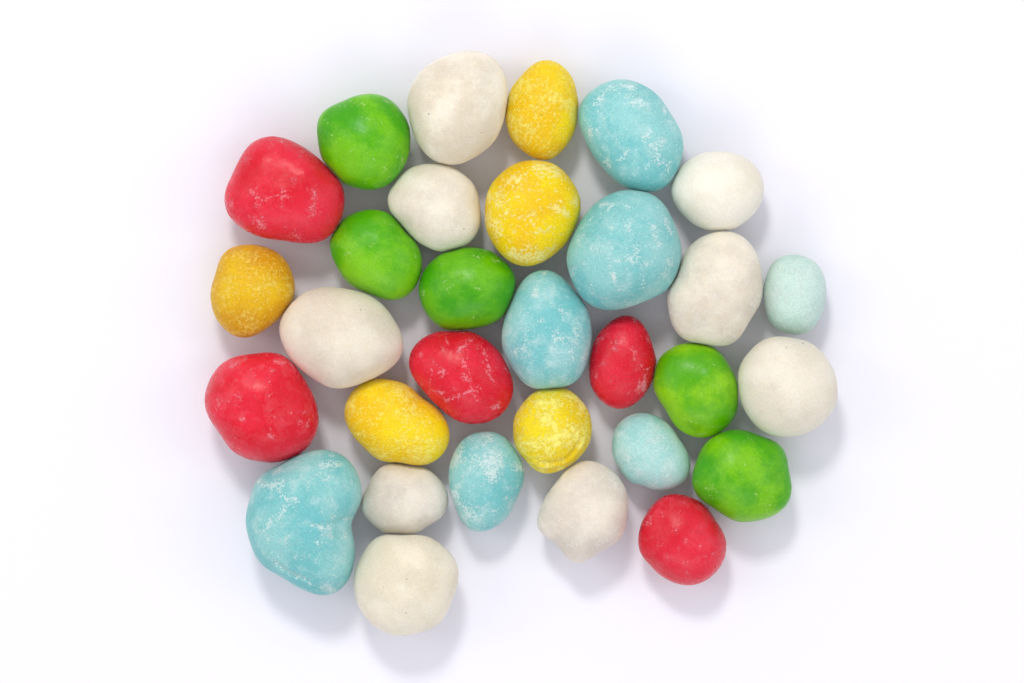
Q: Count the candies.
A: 31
